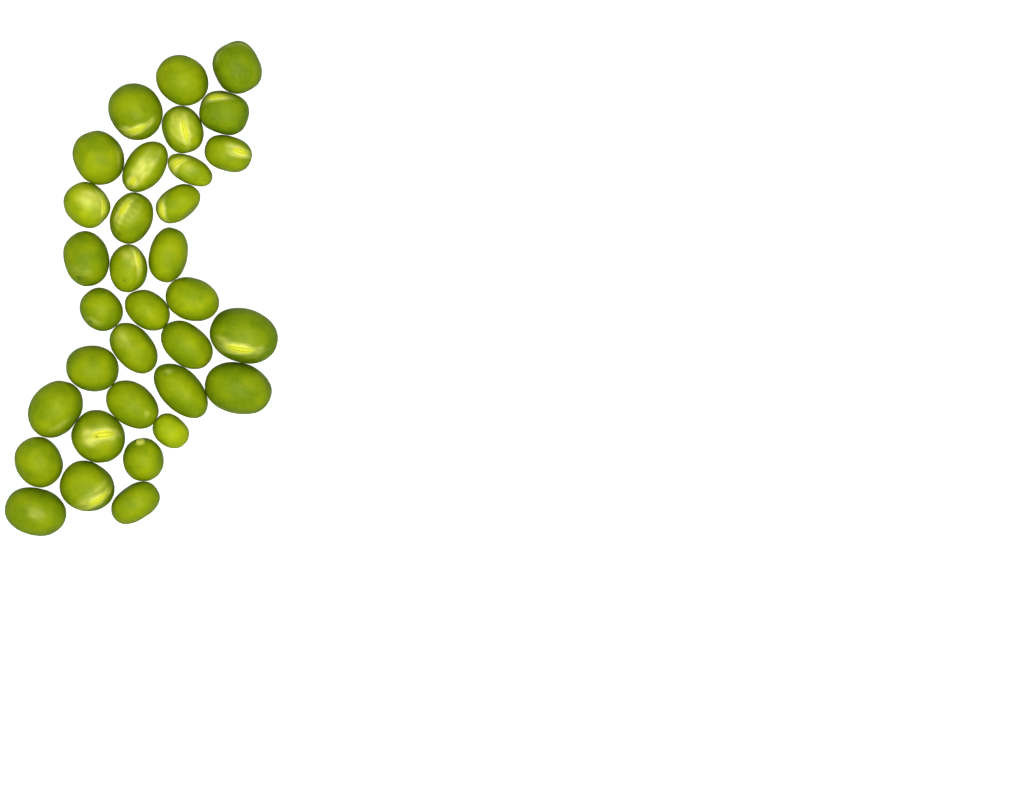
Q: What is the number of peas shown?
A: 33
